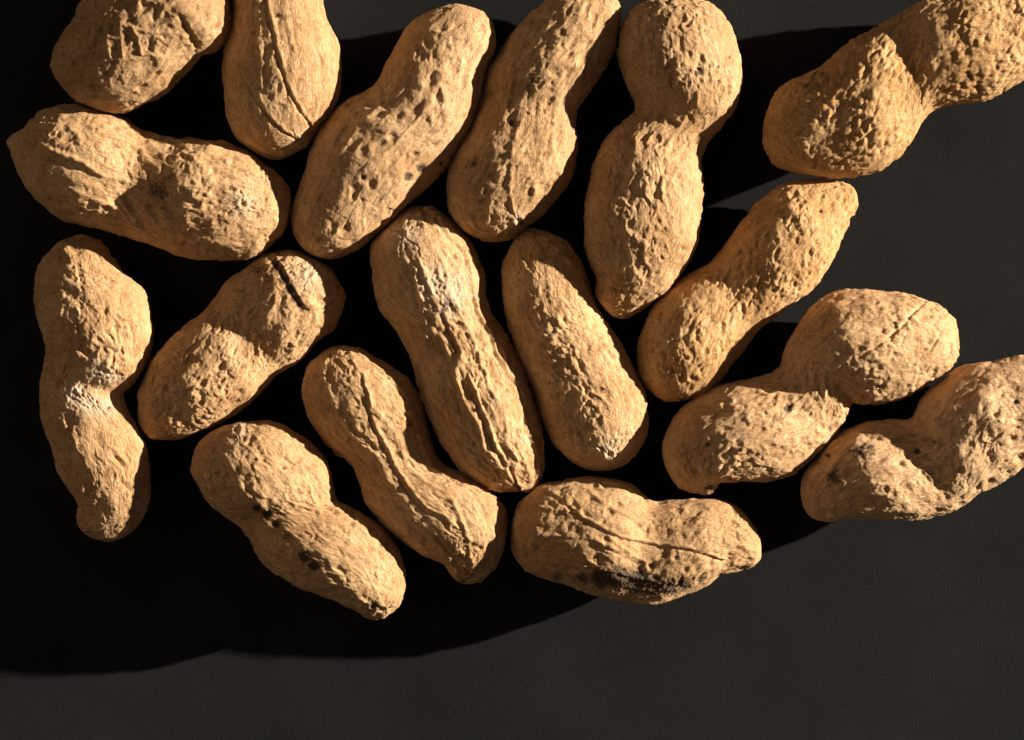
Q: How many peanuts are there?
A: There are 17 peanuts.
